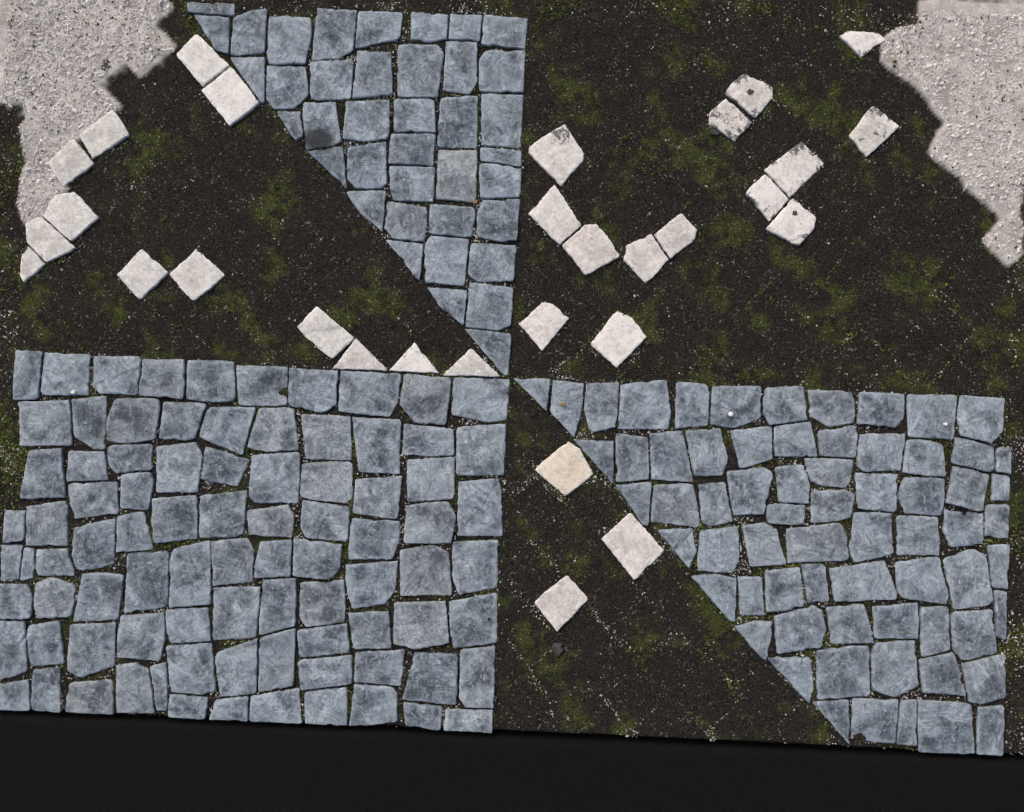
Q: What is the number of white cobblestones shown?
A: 30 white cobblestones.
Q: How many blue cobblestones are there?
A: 193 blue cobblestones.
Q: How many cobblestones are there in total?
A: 223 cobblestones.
